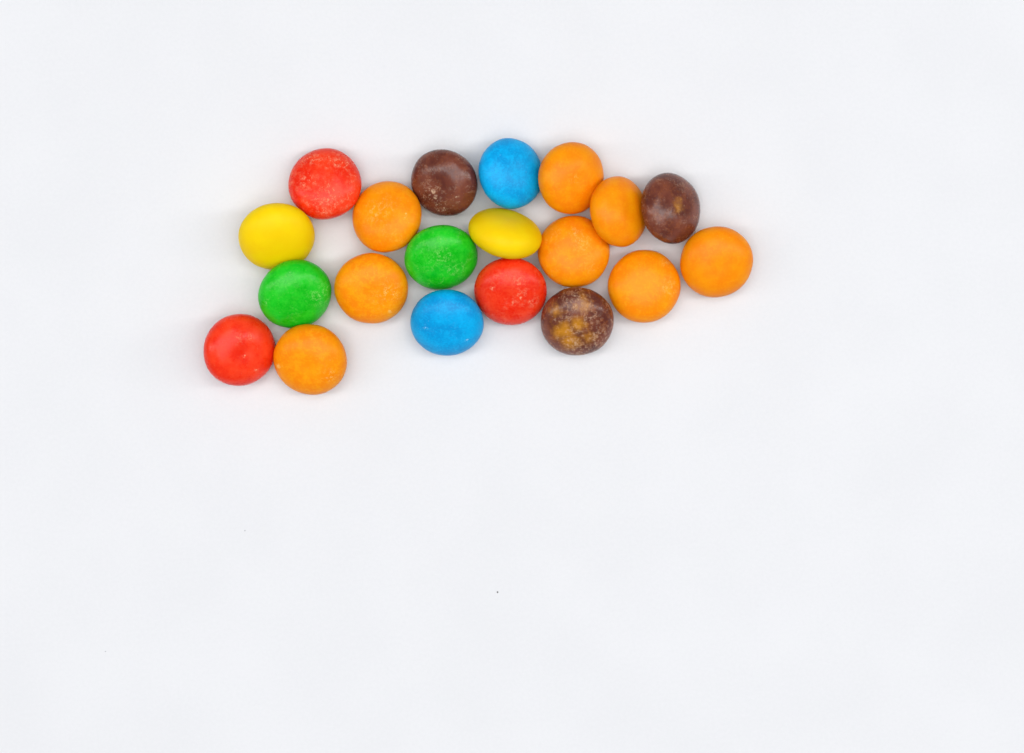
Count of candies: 20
